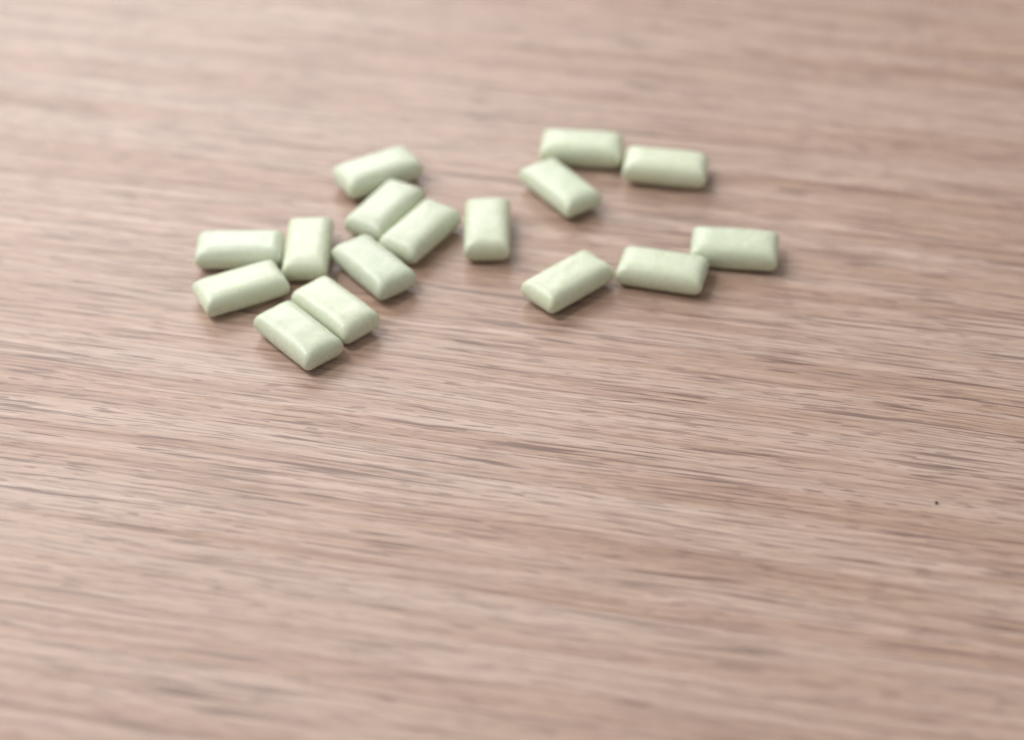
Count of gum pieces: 16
